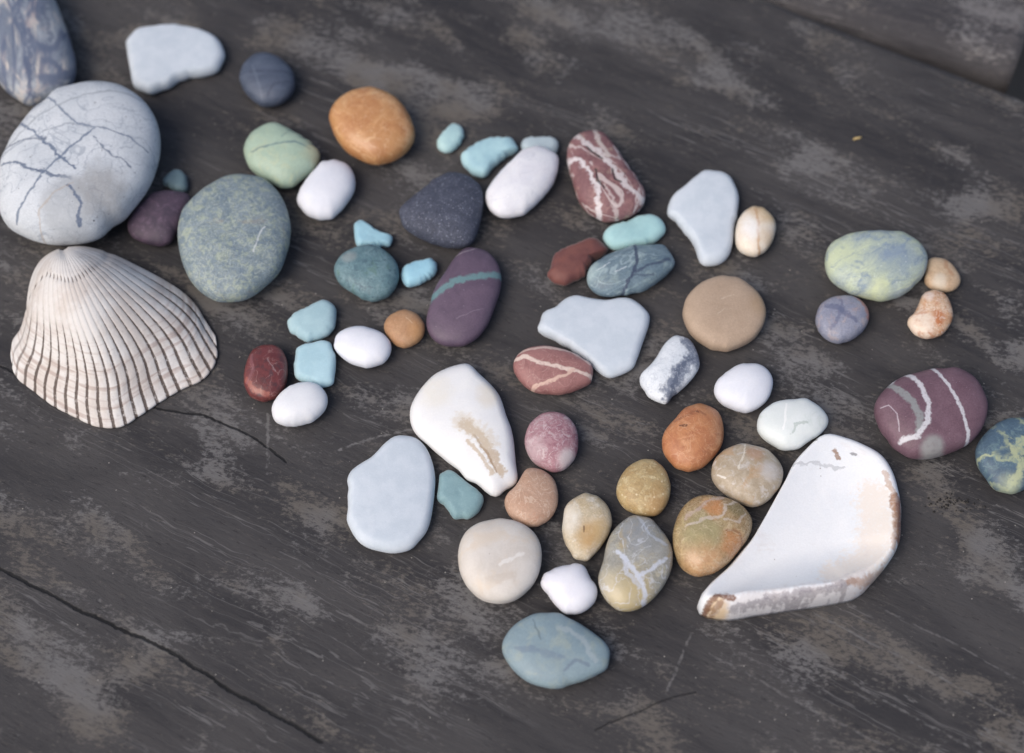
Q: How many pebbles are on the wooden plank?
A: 41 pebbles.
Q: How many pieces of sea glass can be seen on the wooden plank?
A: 15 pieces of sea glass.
